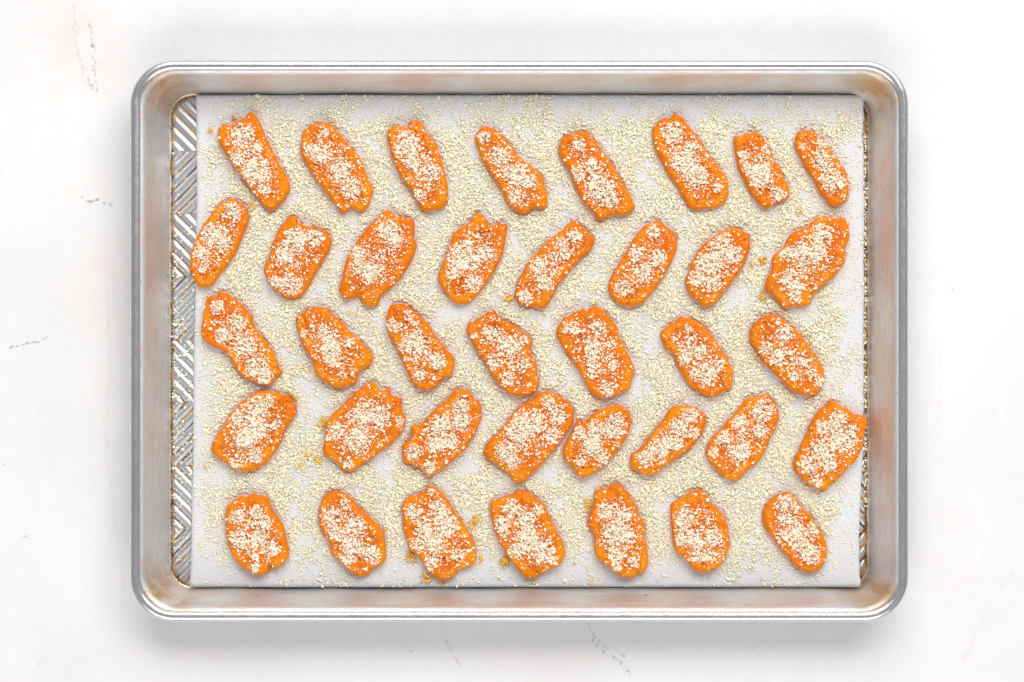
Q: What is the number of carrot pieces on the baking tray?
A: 38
